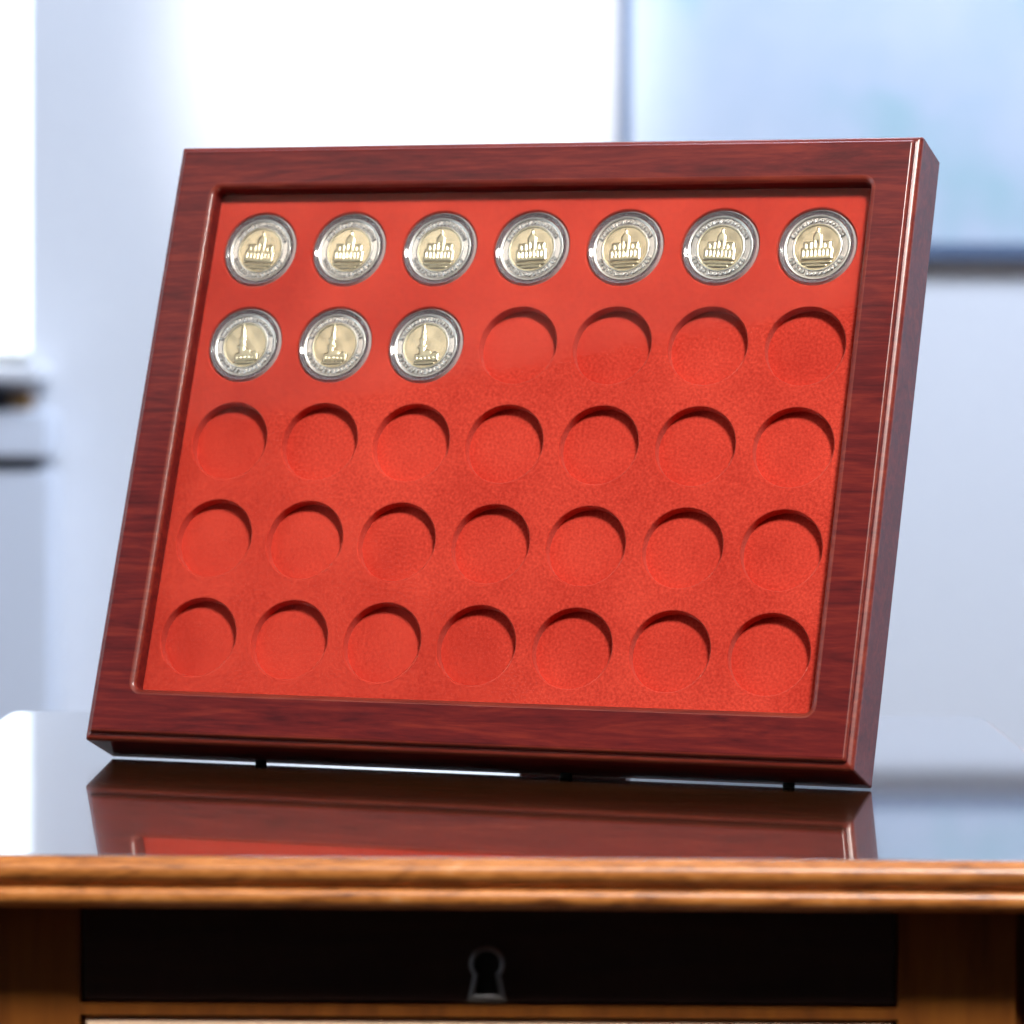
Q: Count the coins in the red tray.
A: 10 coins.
